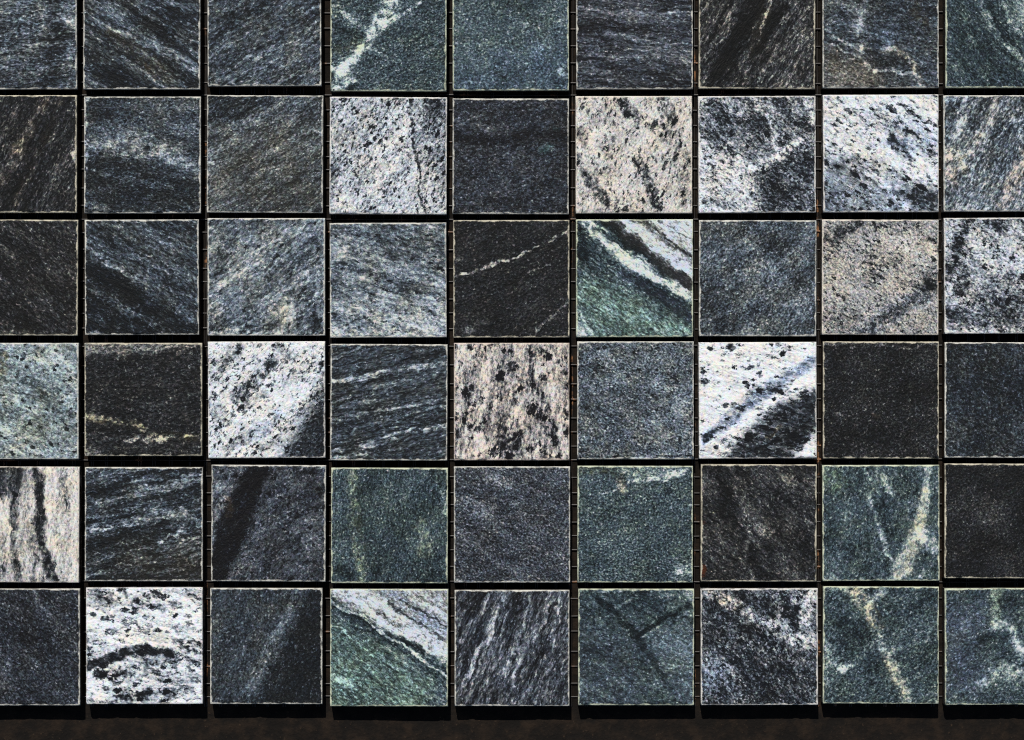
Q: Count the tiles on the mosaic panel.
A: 54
